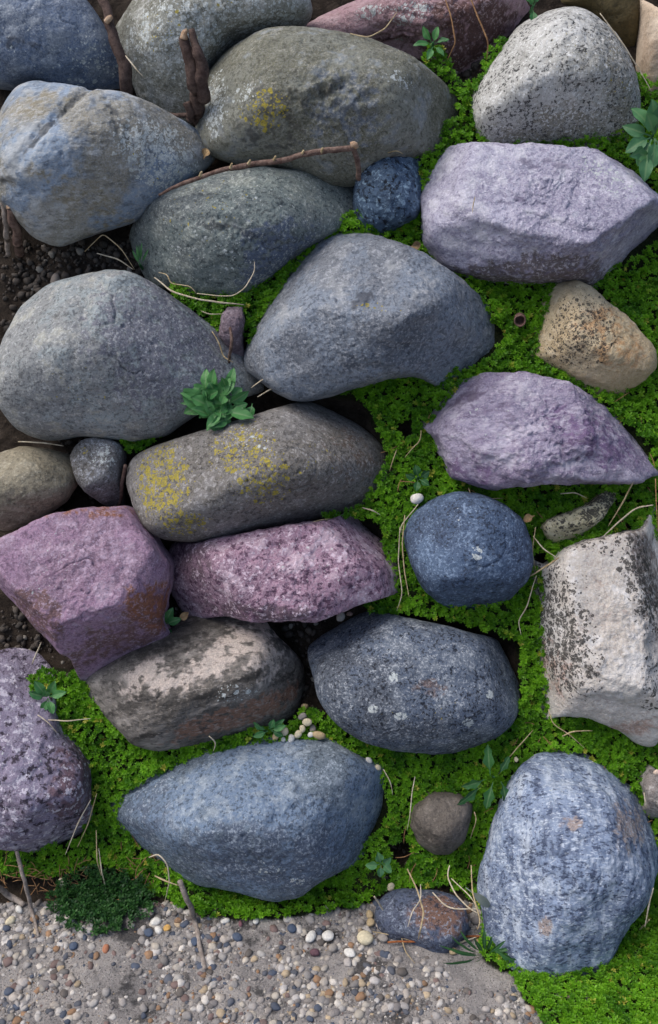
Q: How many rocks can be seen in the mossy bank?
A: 32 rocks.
